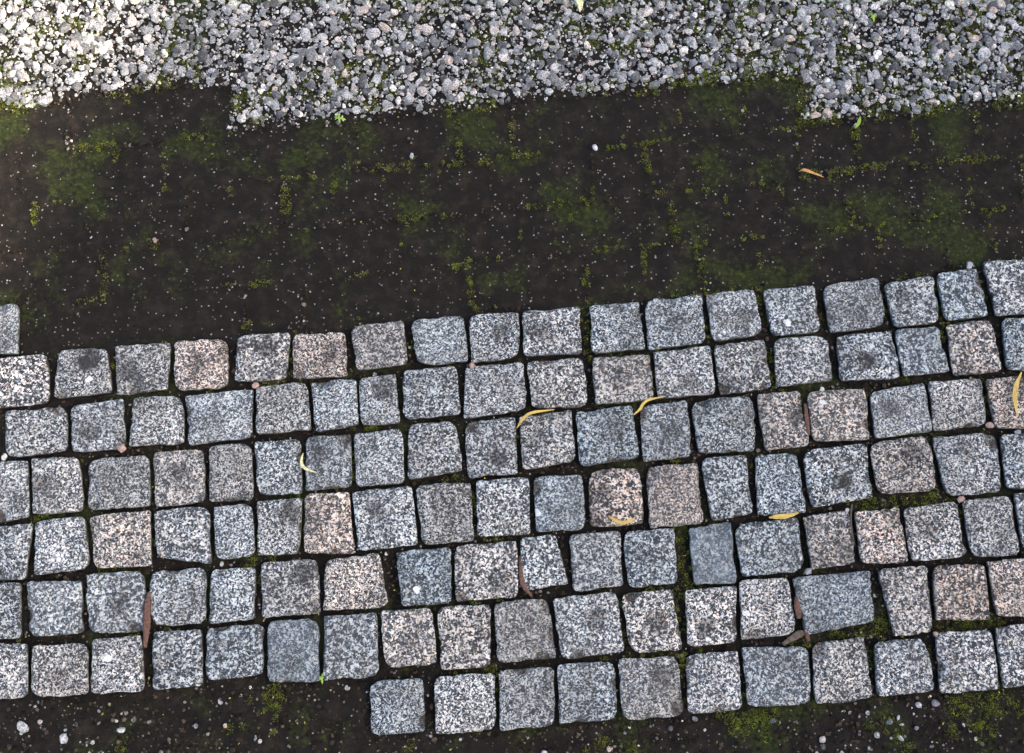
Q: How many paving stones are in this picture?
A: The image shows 123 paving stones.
